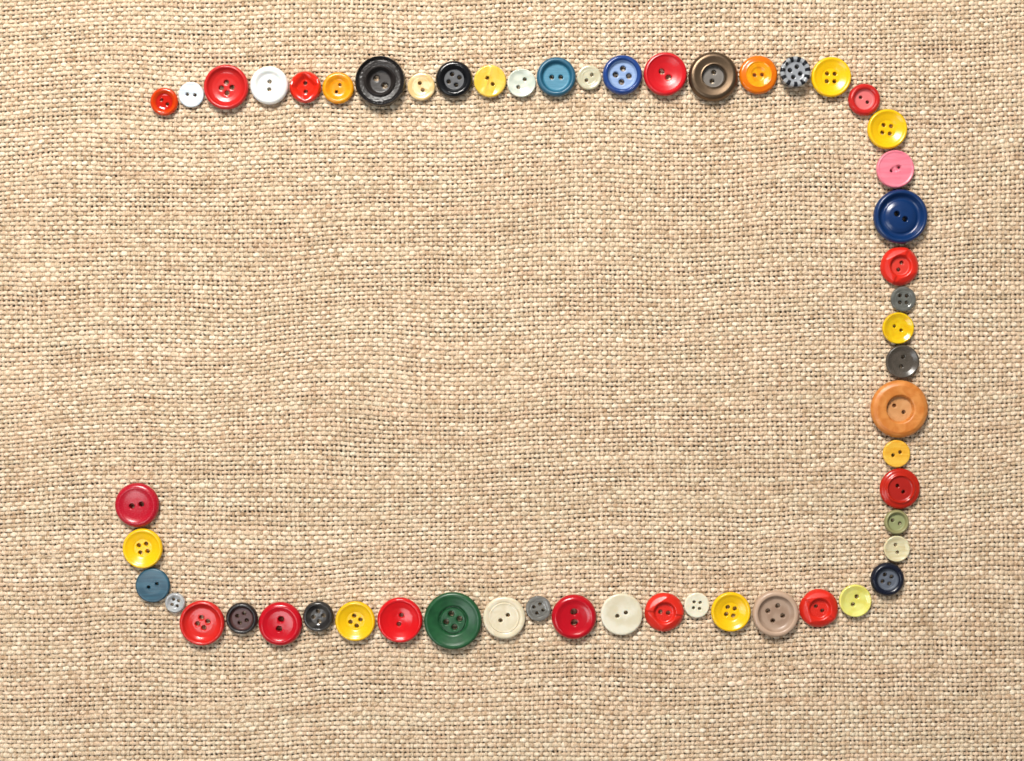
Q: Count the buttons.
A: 54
